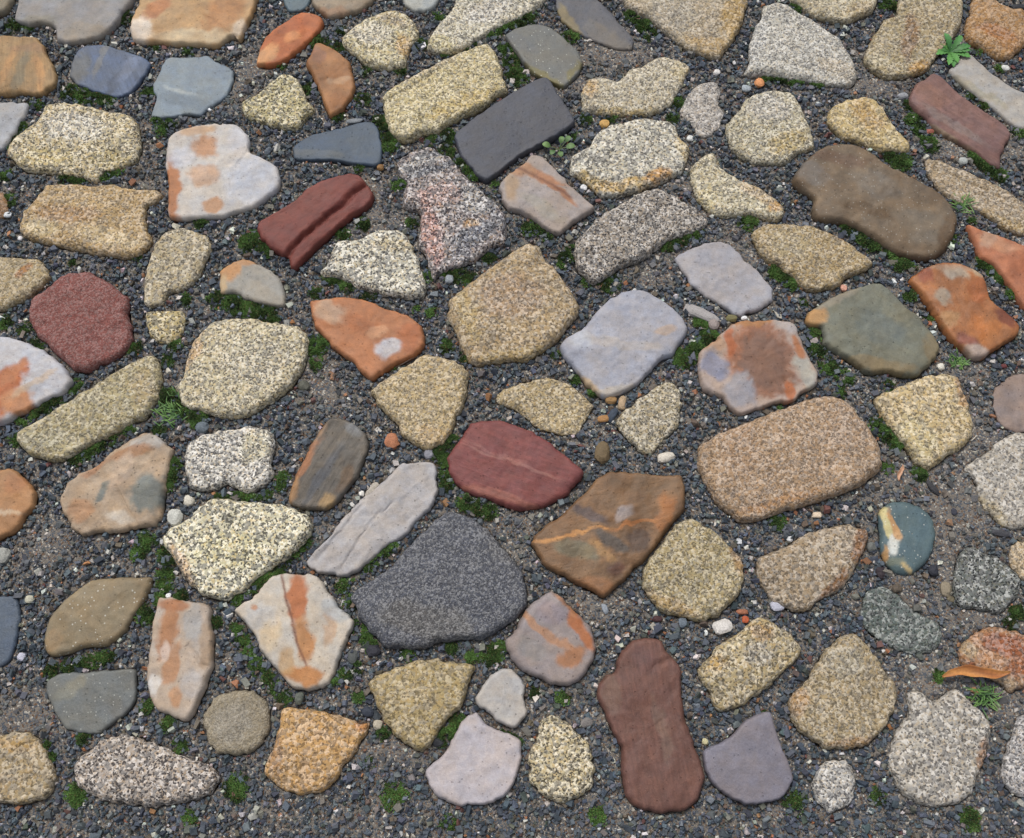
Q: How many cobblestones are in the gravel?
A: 105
